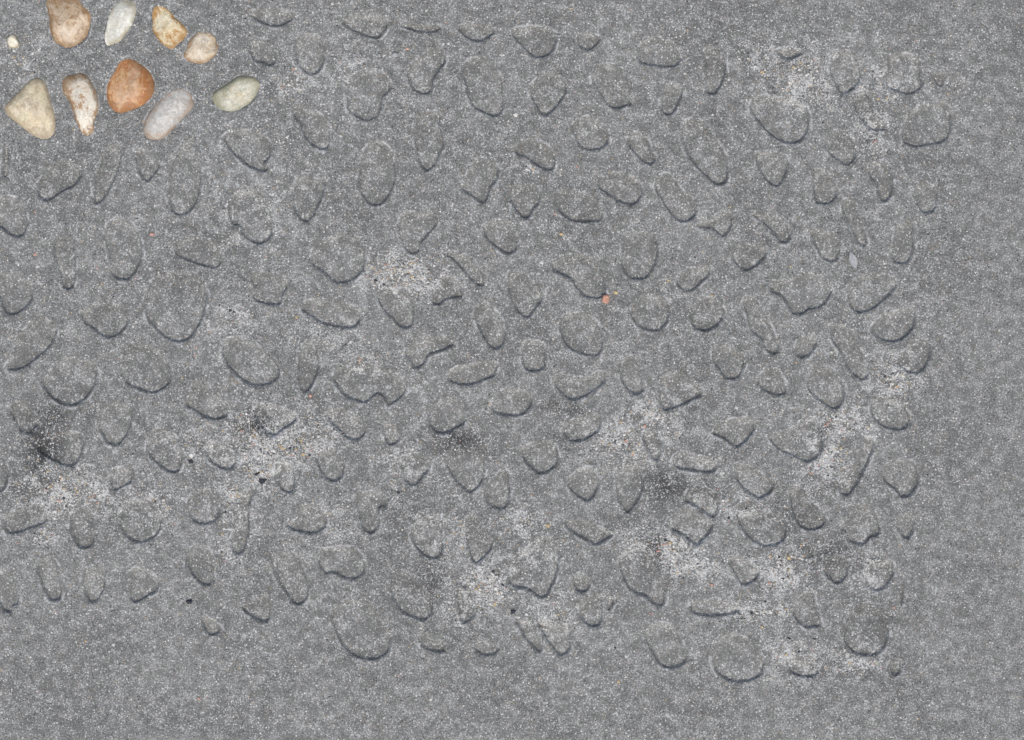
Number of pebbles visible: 10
